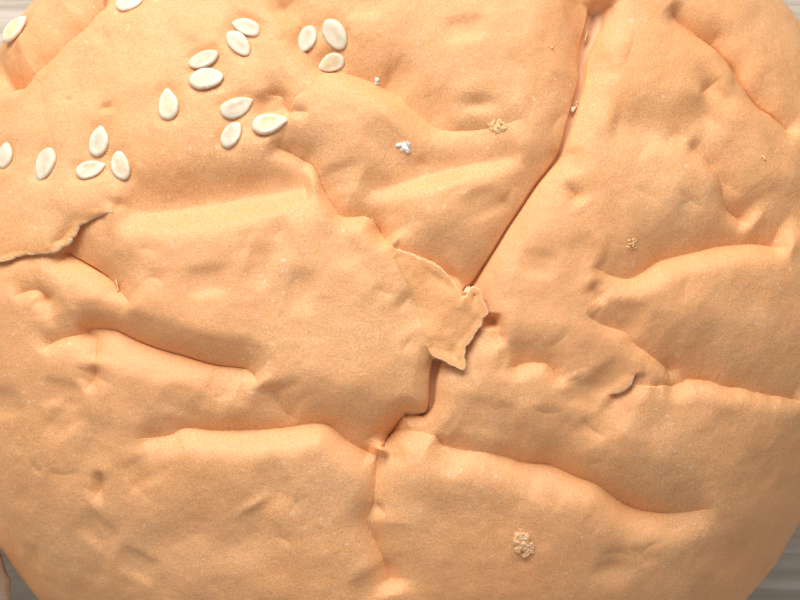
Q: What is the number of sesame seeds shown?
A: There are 18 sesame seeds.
